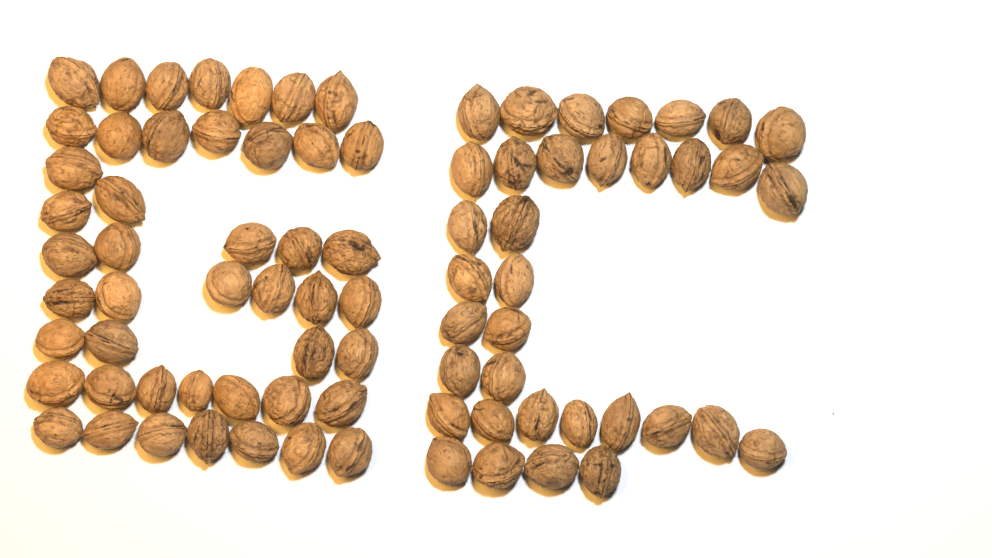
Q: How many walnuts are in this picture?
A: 81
